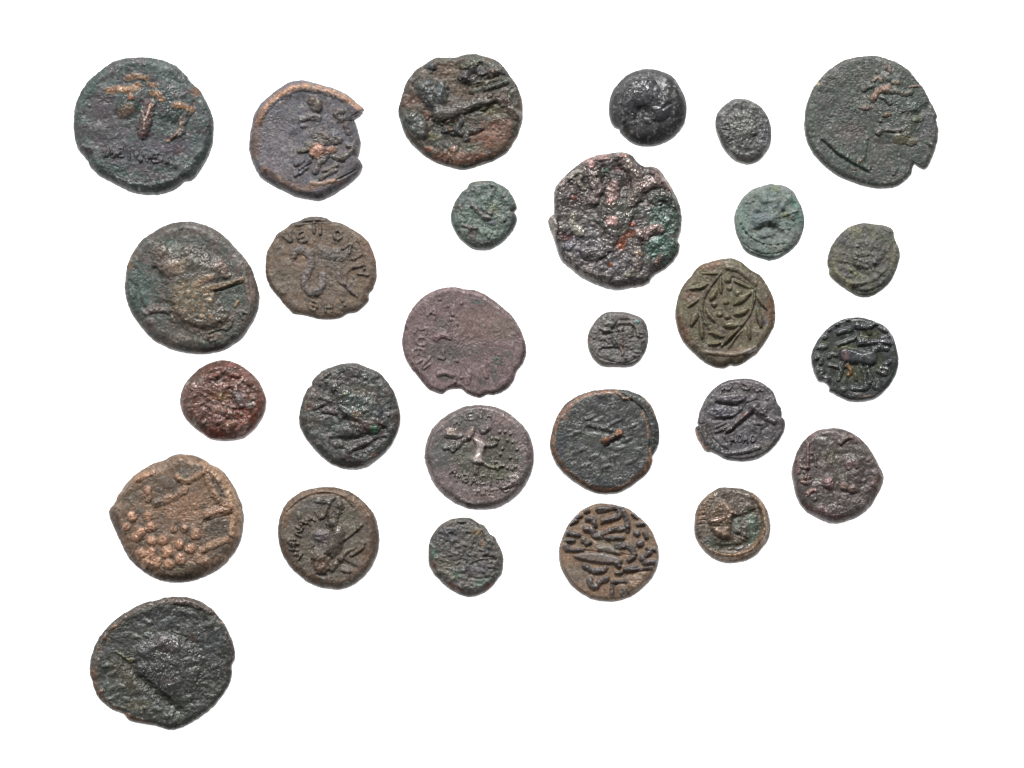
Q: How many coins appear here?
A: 28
